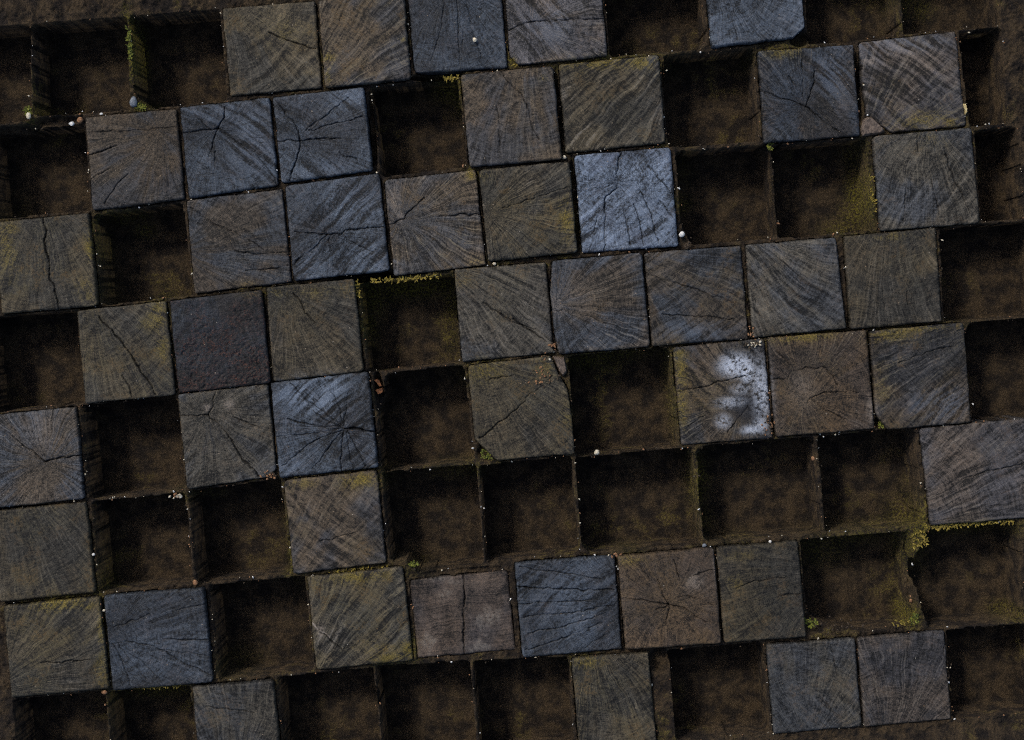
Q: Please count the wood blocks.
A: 48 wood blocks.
